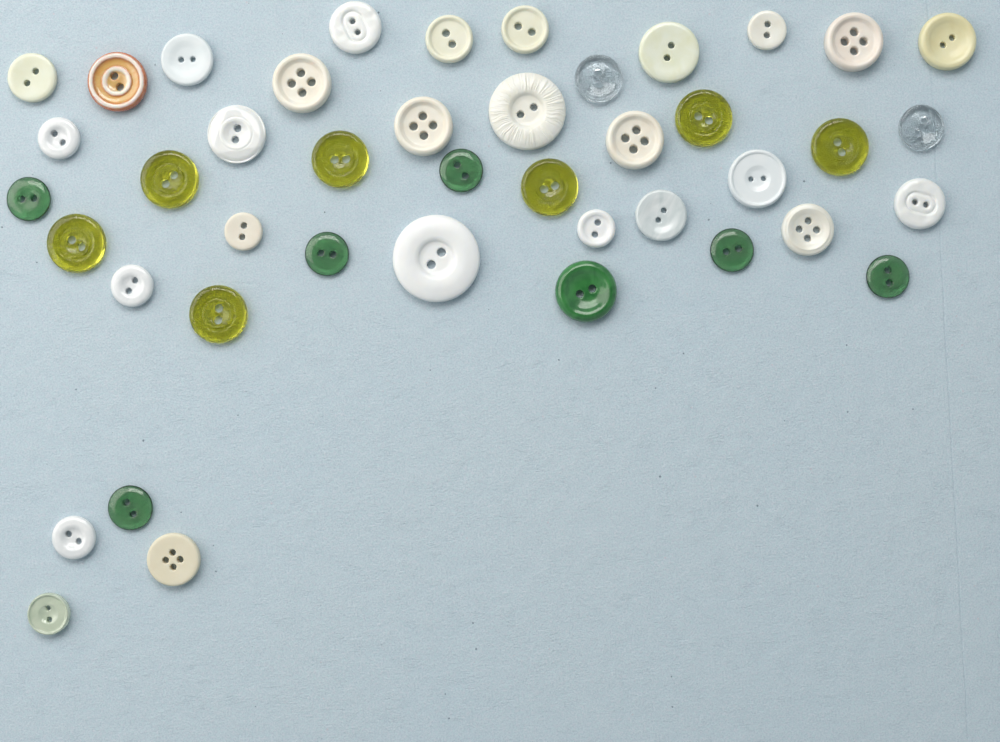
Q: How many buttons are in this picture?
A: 43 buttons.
